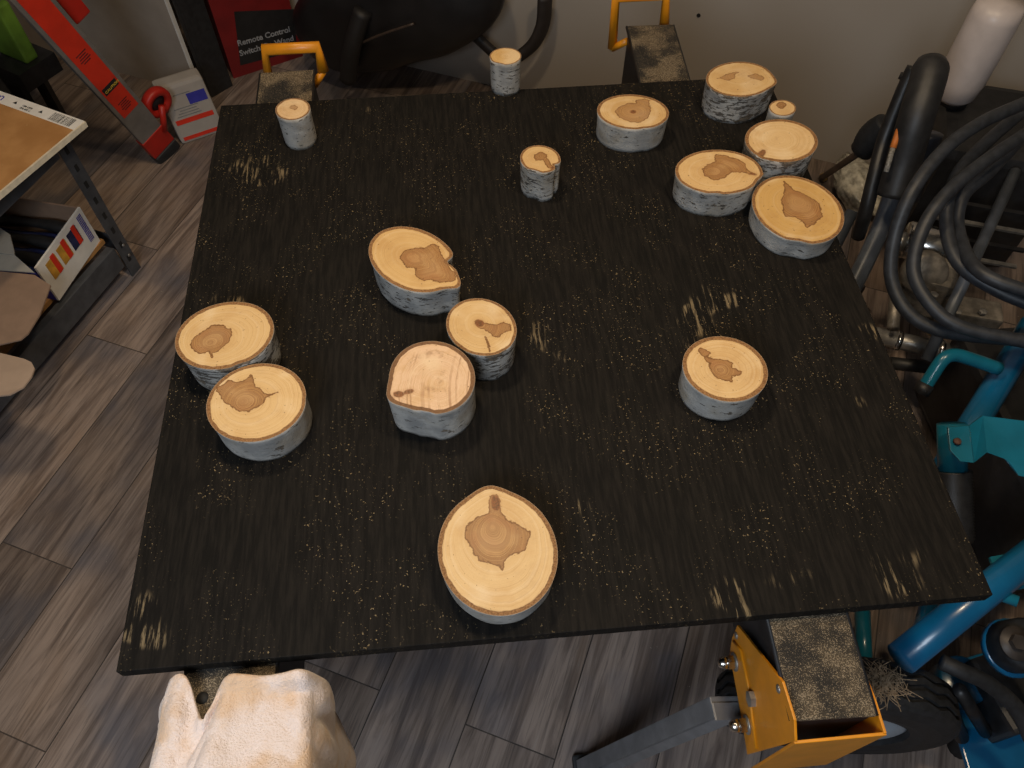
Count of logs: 16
